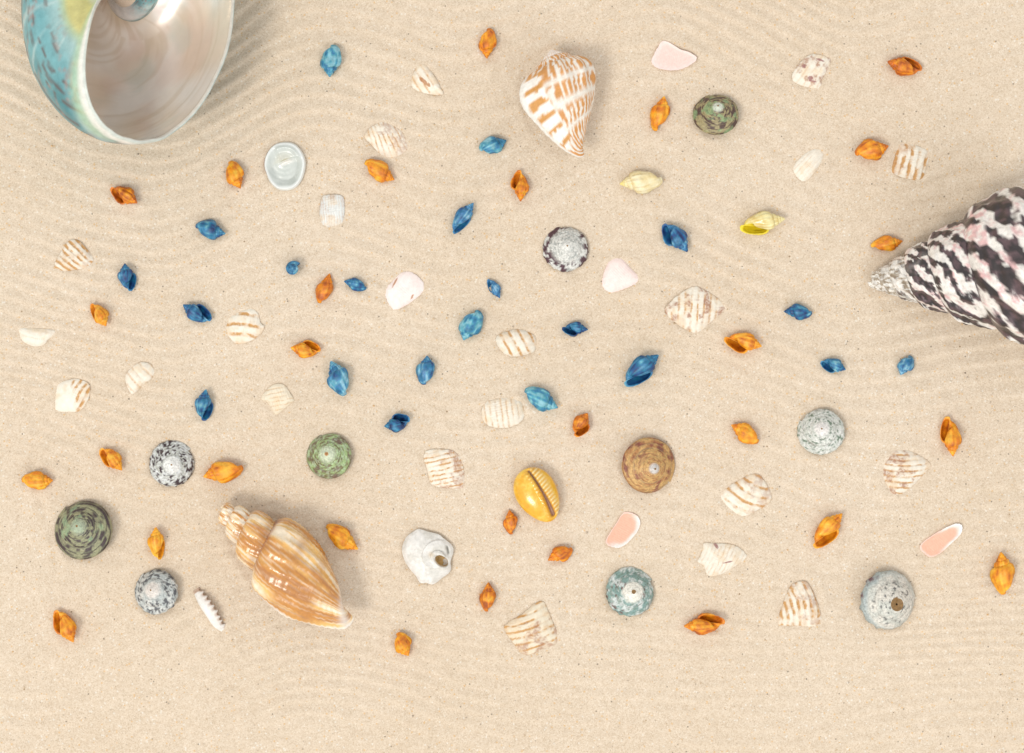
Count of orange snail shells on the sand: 29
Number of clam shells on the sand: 26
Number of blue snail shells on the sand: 21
